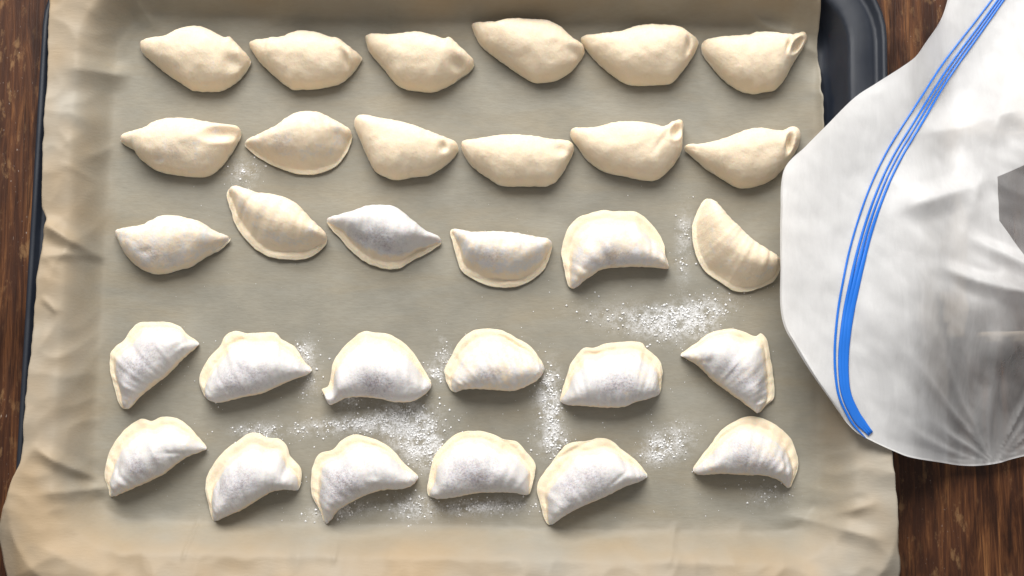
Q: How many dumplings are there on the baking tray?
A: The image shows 30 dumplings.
